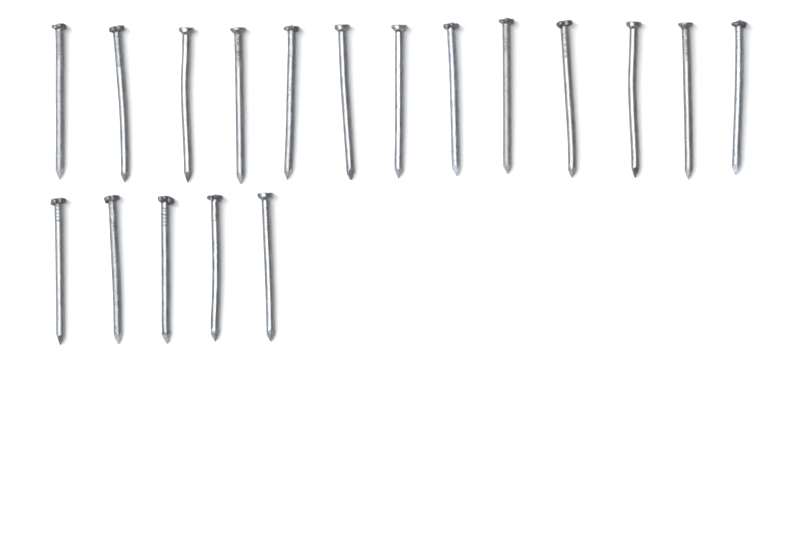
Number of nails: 18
